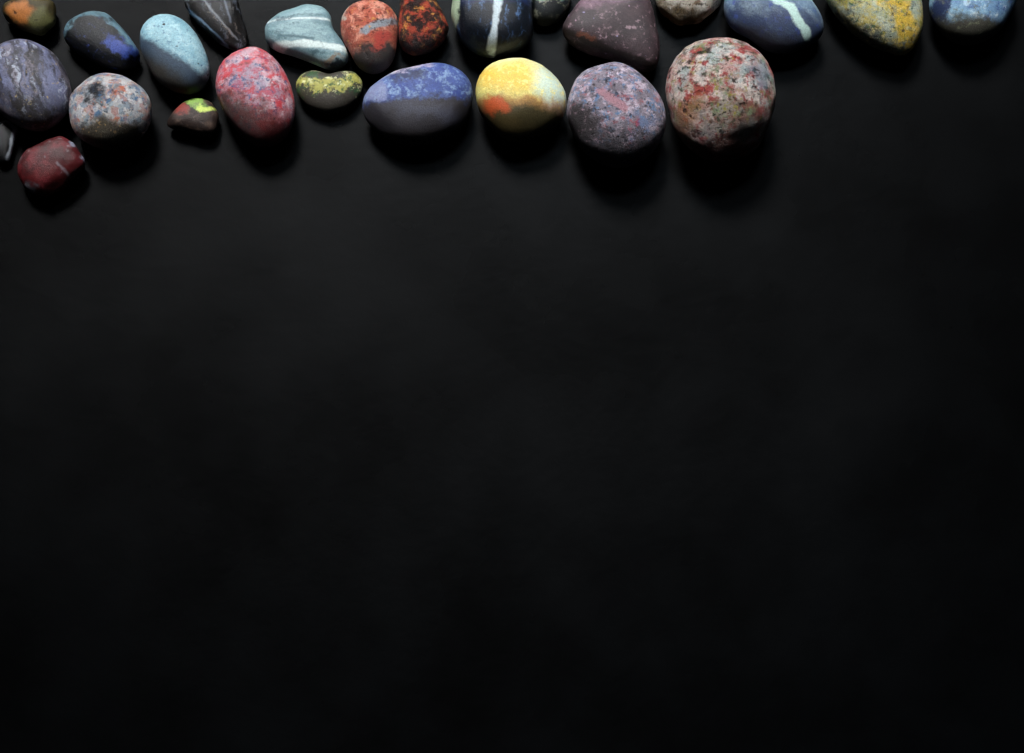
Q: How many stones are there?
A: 25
